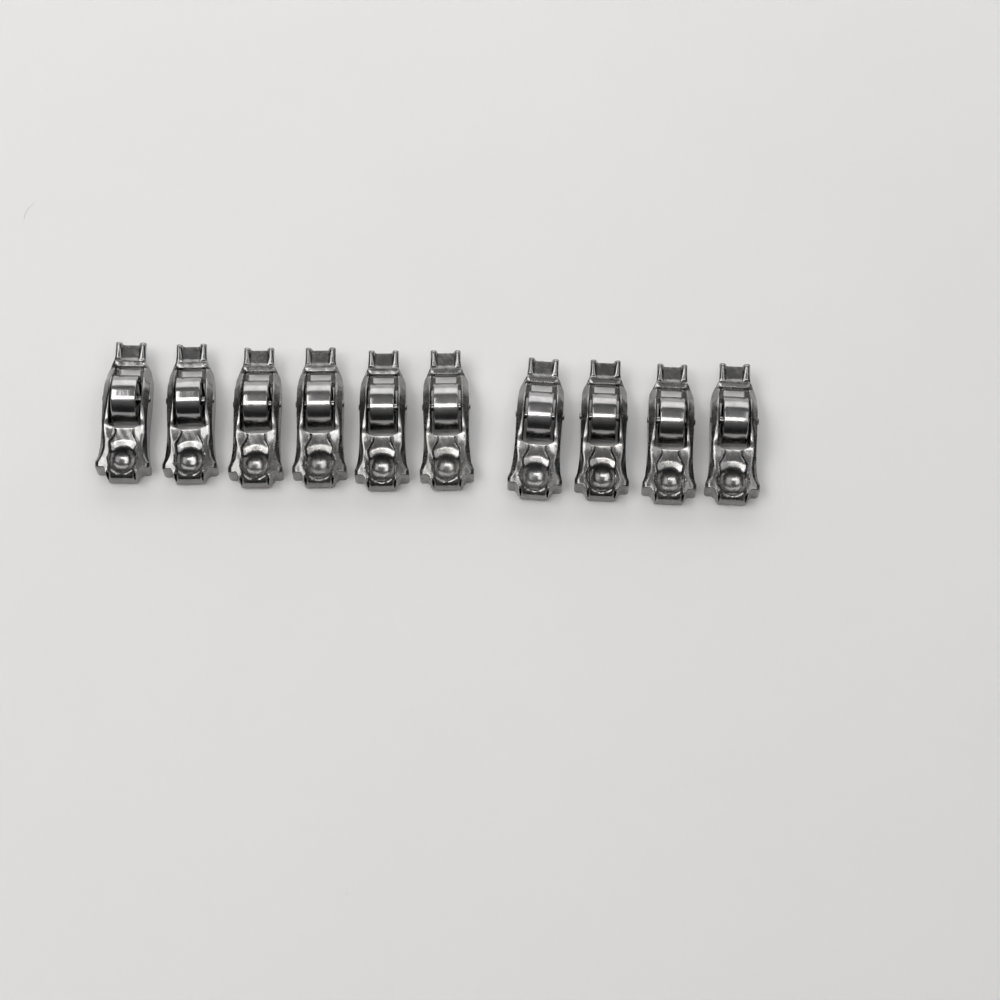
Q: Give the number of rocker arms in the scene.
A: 10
